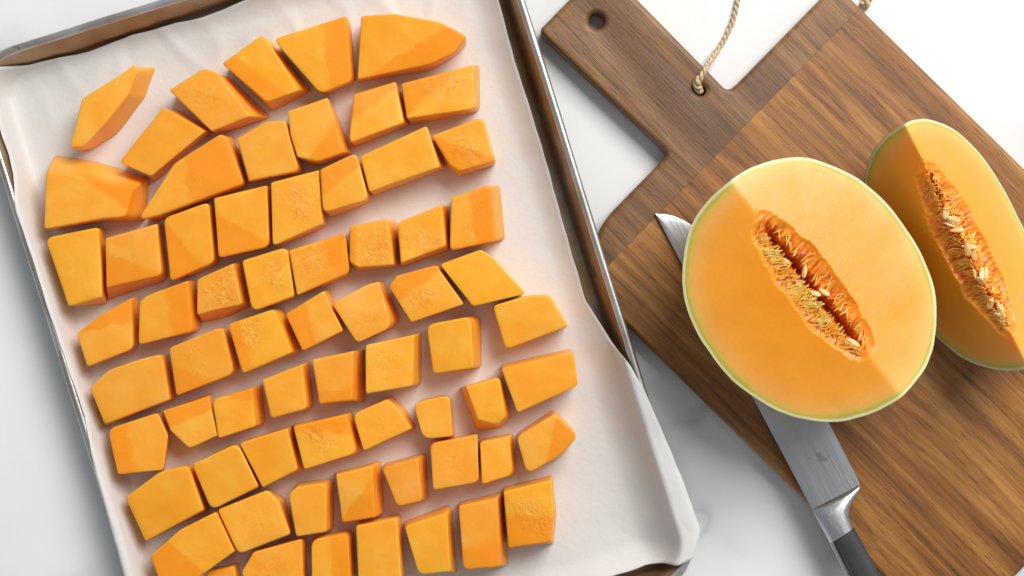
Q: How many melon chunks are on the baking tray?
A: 66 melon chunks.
